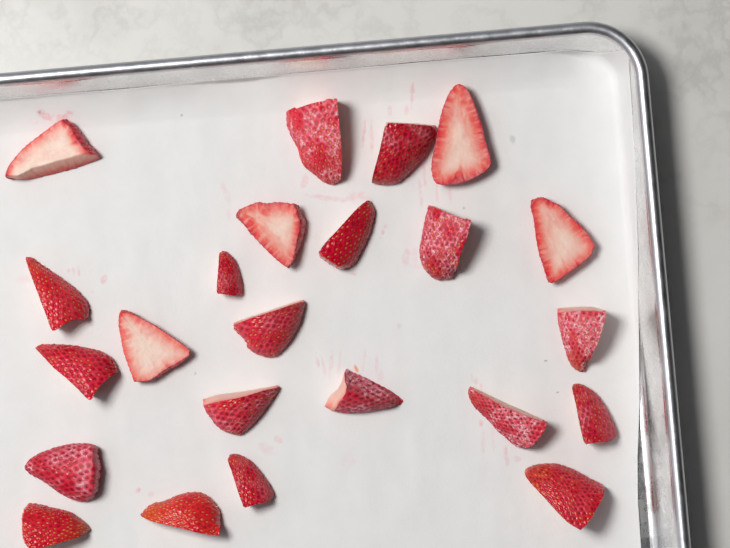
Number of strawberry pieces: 23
